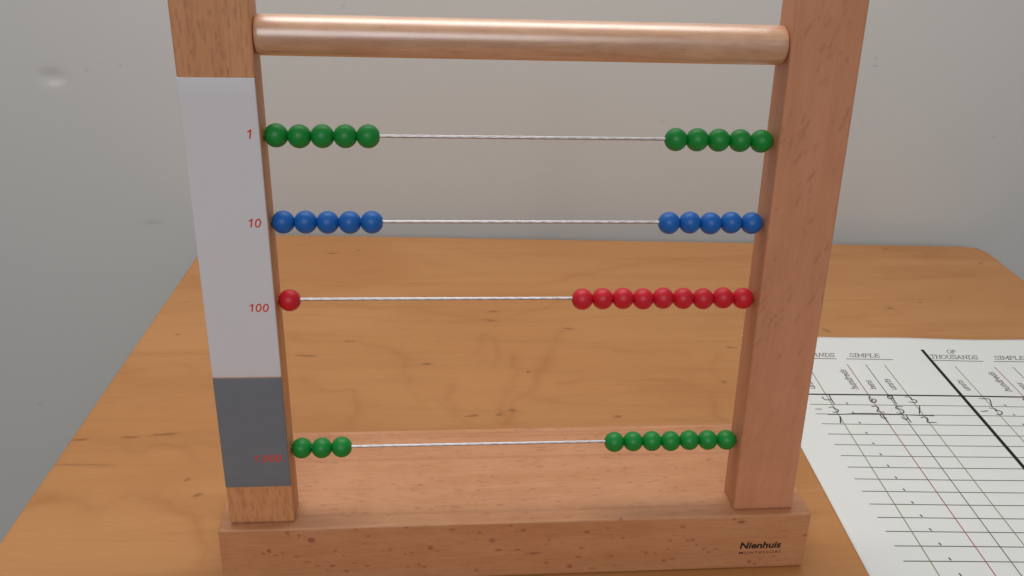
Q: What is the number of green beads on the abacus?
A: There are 20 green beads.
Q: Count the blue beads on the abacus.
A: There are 10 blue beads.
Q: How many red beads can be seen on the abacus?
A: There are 10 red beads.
